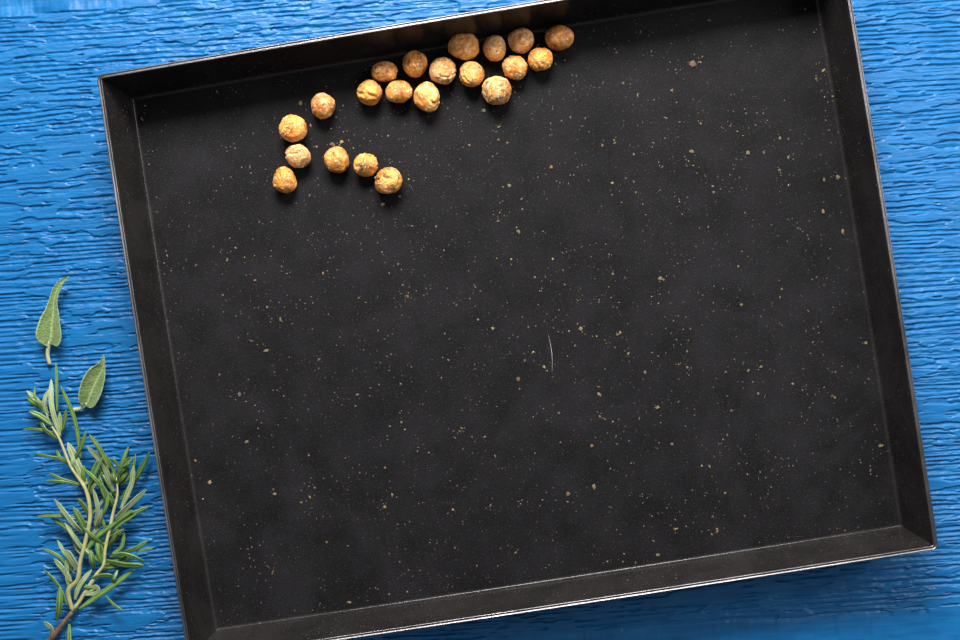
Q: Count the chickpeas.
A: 21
